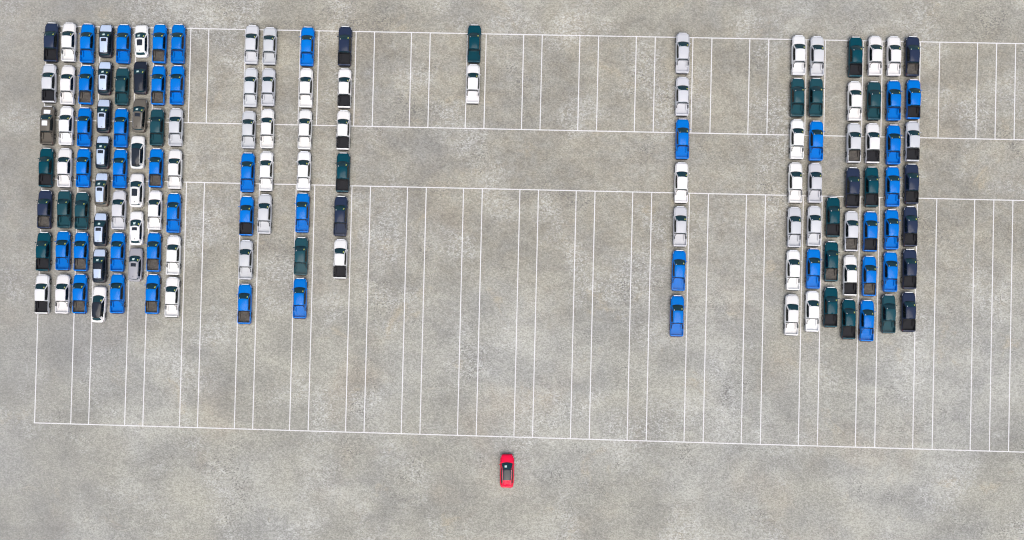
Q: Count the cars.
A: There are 16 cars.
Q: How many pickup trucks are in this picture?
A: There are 121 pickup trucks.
